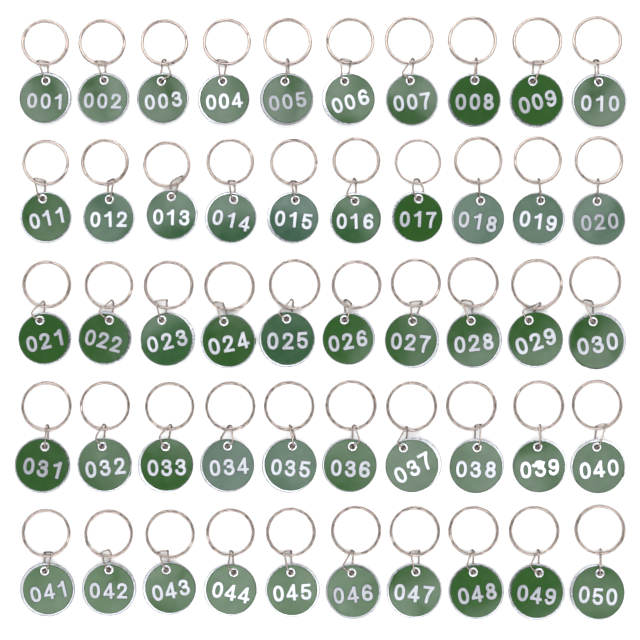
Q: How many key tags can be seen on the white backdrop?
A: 50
